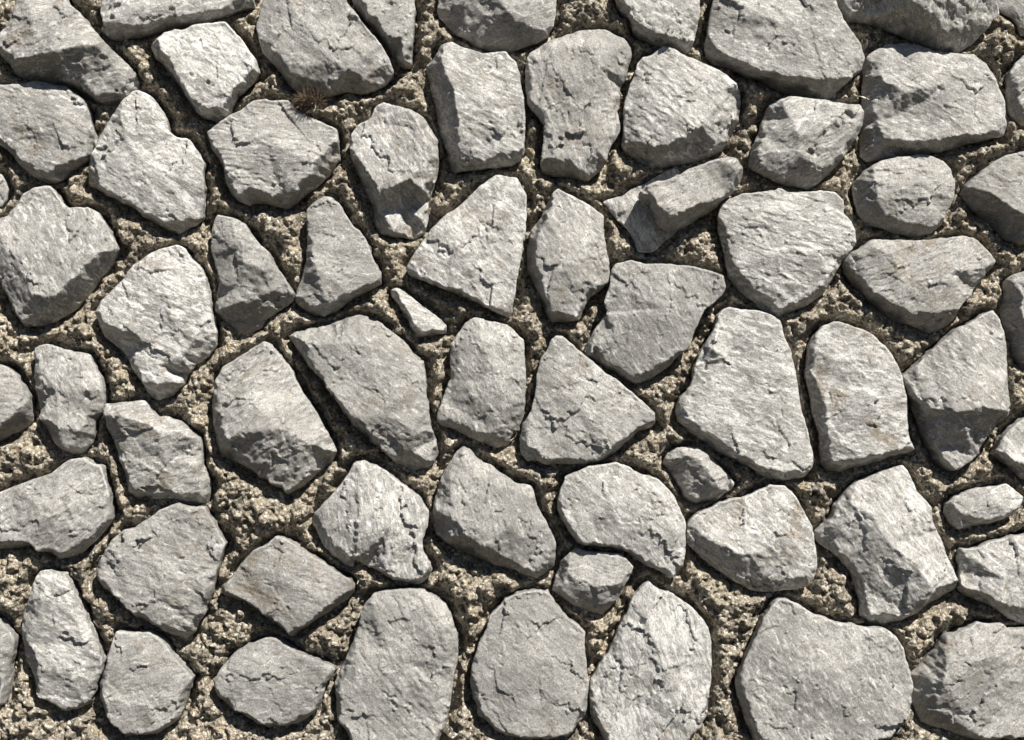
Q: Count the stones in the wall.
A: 68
